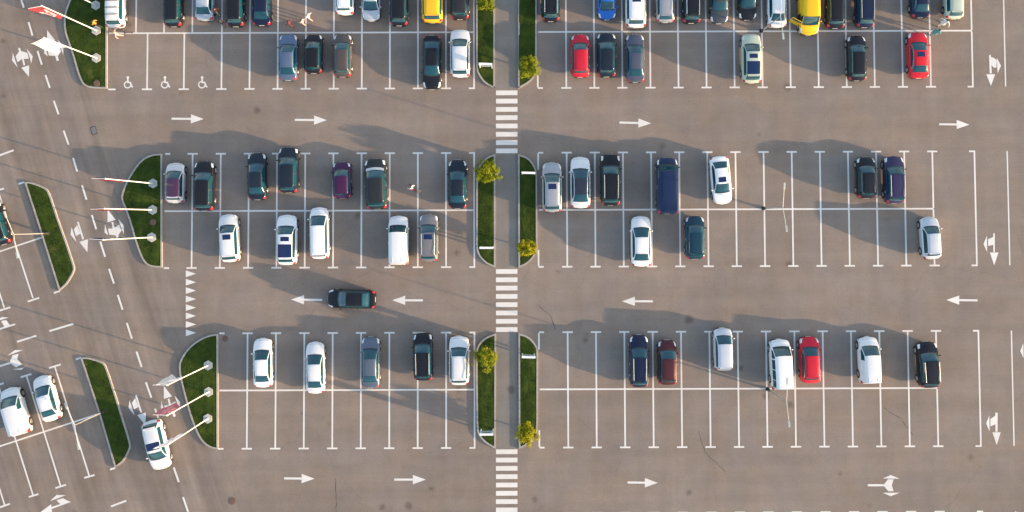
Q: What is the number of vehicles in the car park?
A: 73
